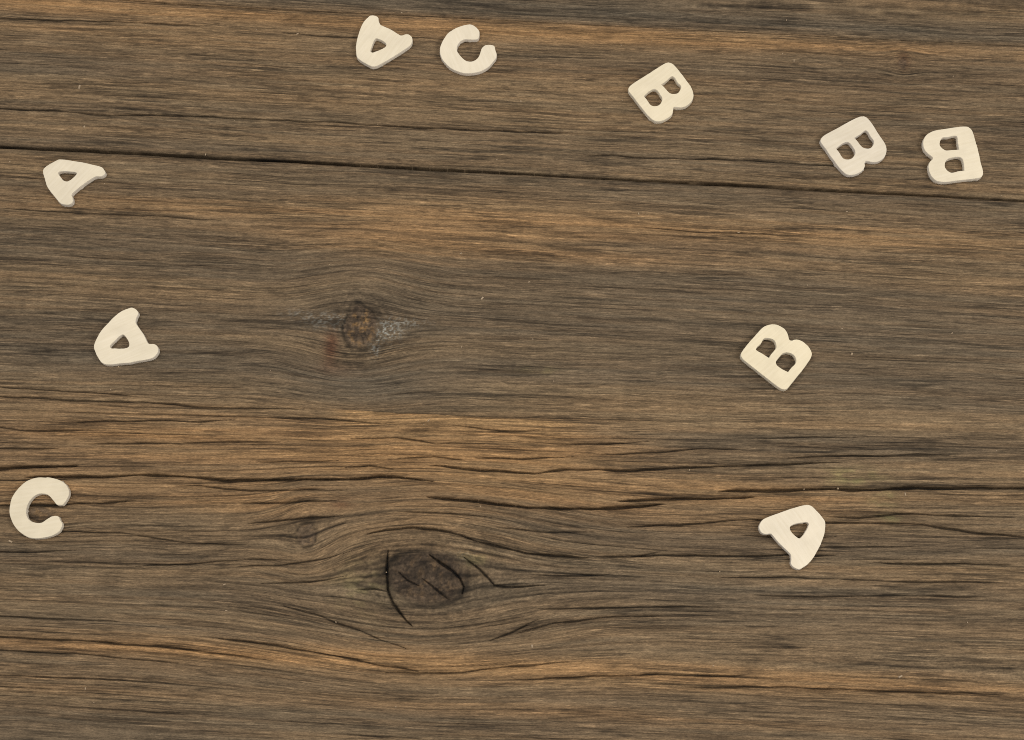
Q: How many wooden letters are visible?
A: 10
